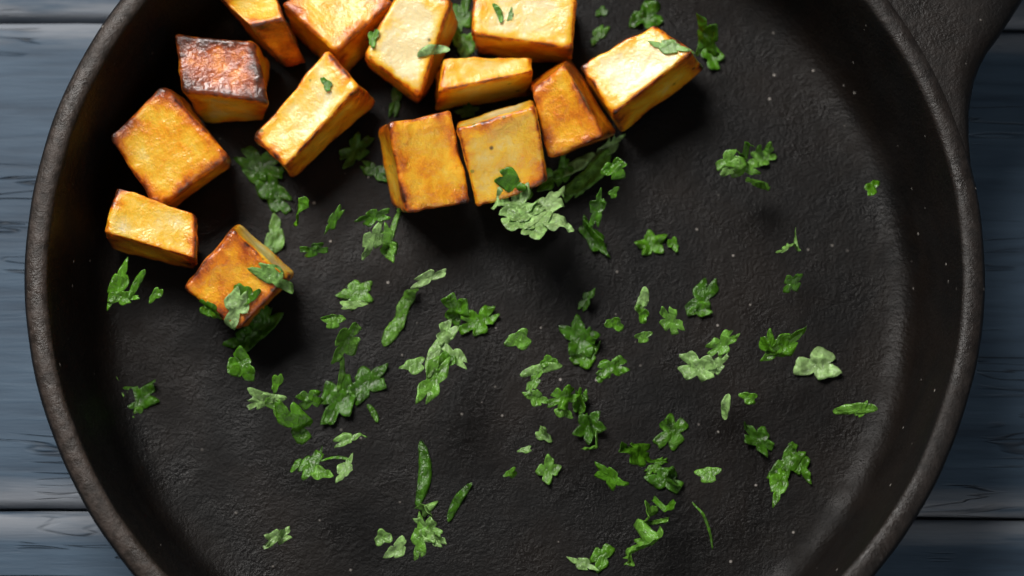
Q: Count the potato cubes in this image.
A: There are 14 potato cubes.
